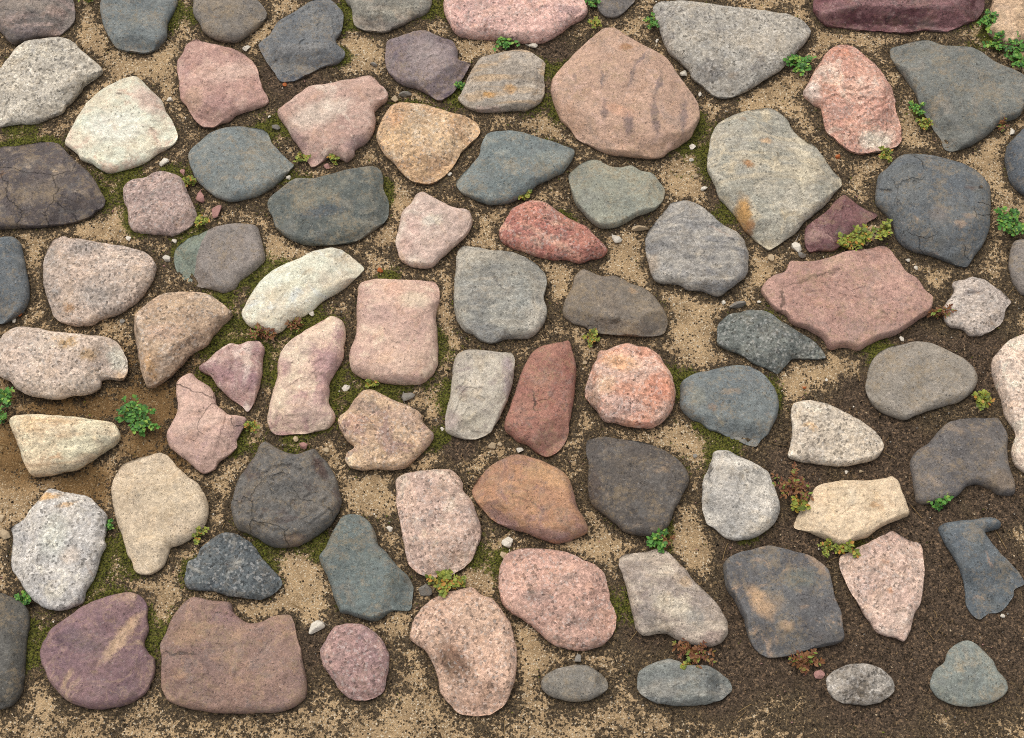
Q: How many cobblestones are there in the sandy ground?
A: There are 83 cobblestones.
